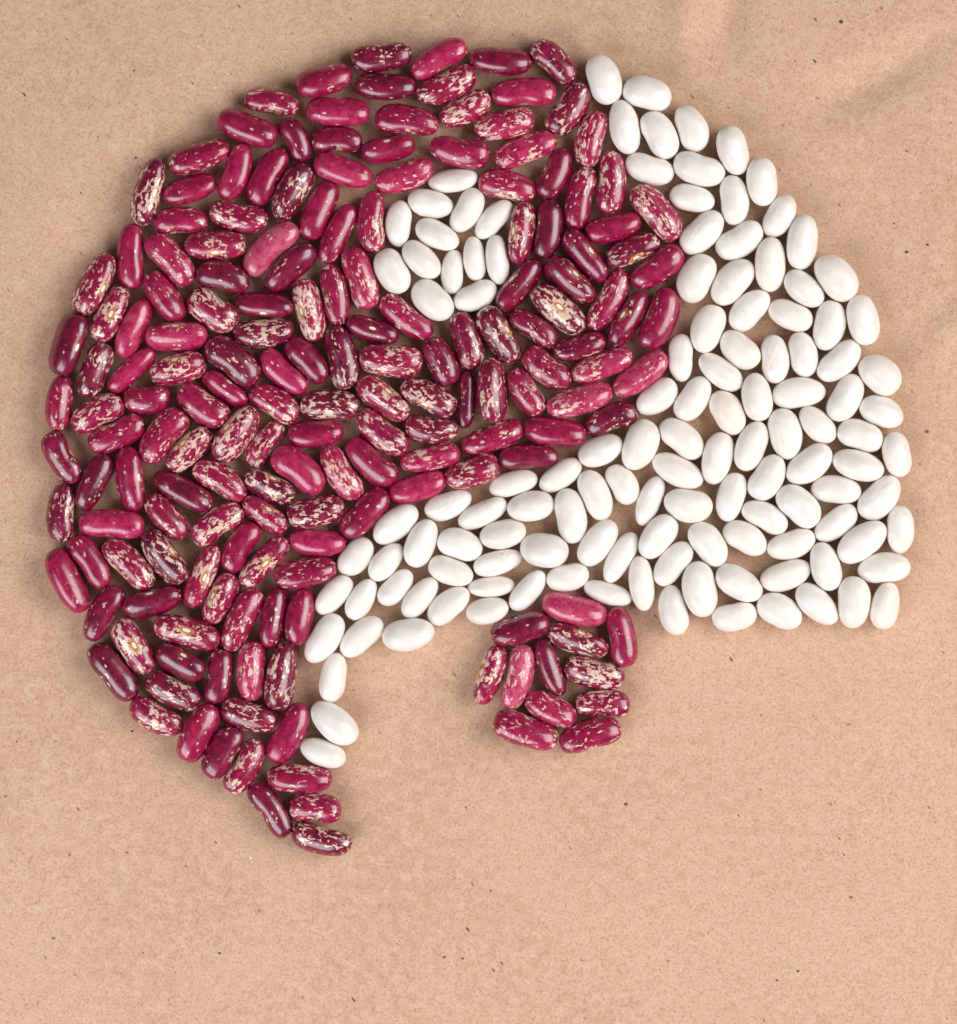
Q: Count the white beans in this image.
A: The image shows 127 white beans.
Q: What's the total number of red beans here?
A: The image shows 176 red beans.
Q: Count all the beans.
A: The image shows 303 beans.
